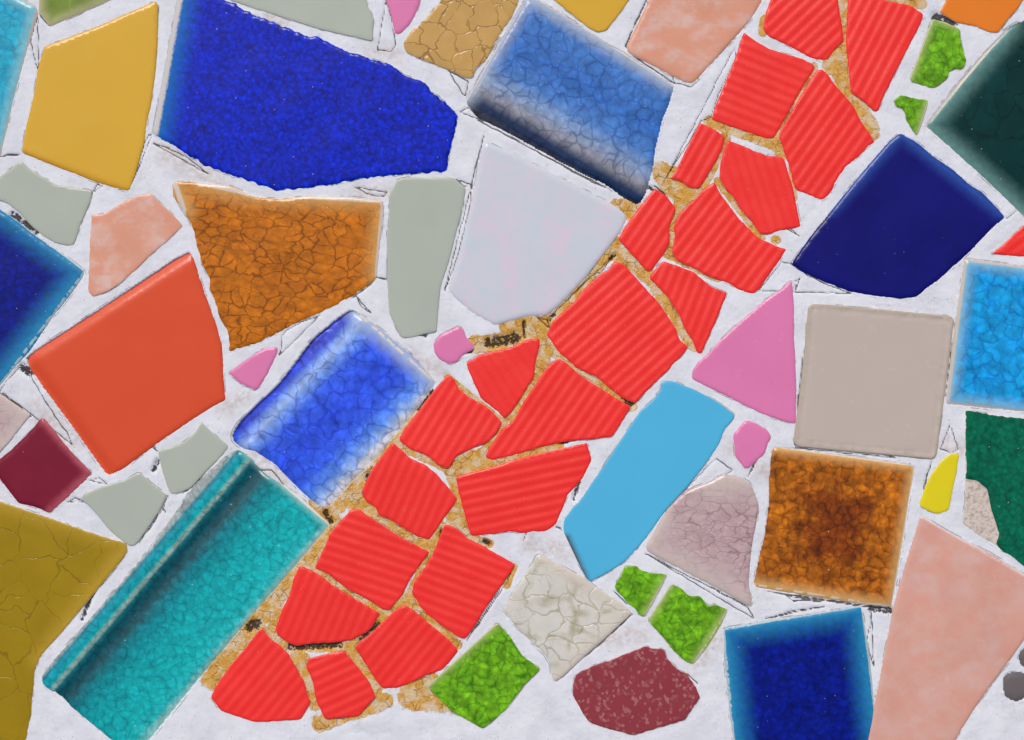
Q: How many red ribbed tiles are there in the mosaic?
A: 22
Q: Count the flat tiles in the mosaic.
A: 47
